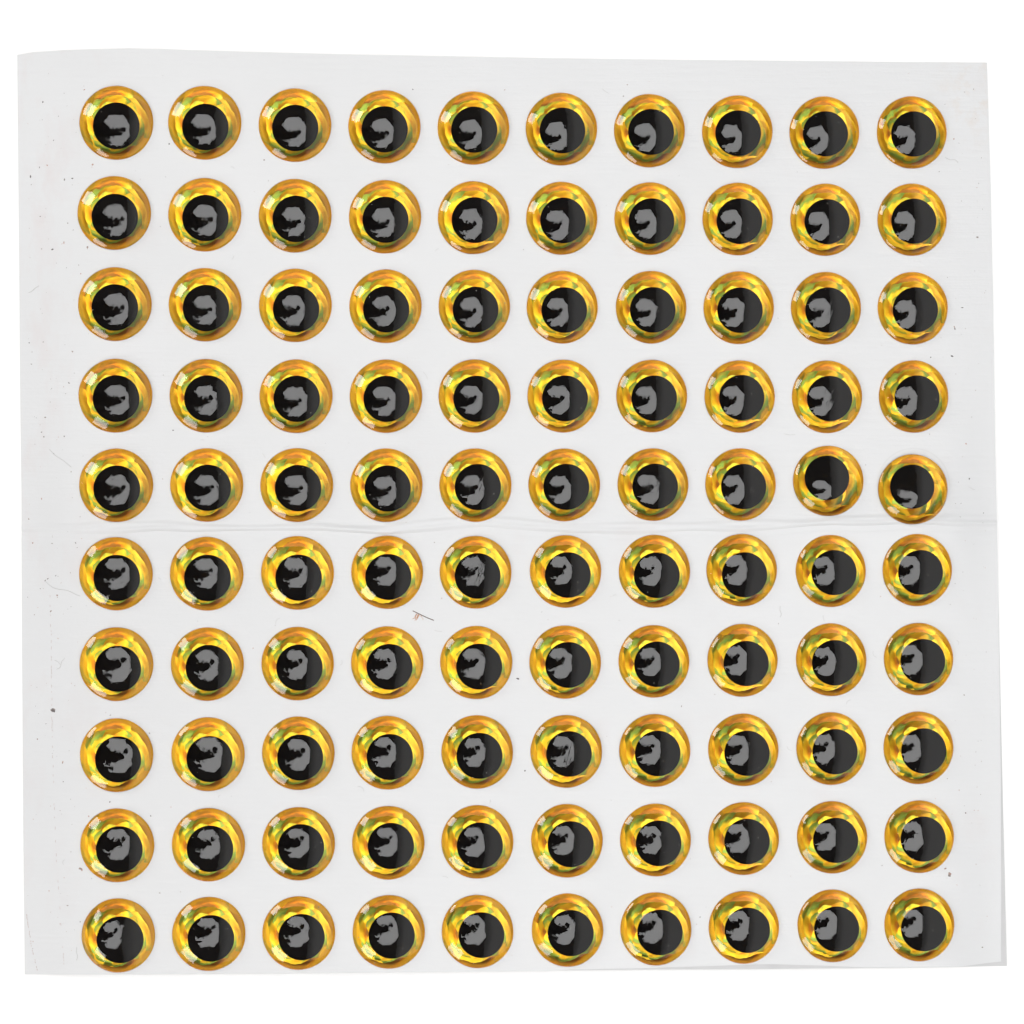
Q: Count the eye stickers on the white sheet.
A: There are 100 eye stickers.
